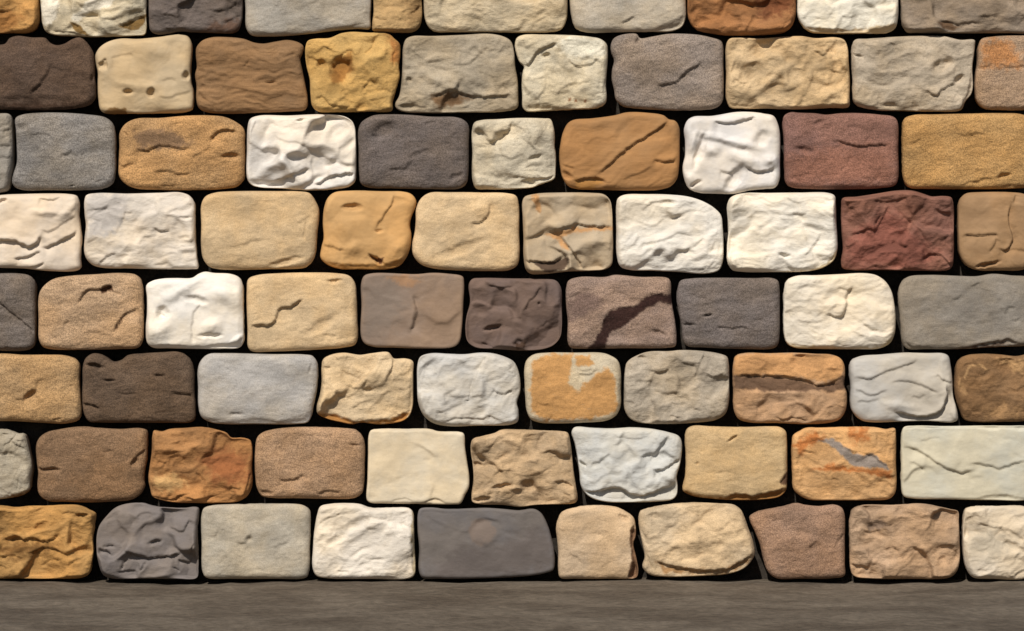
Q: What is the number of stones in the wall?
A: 80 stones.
